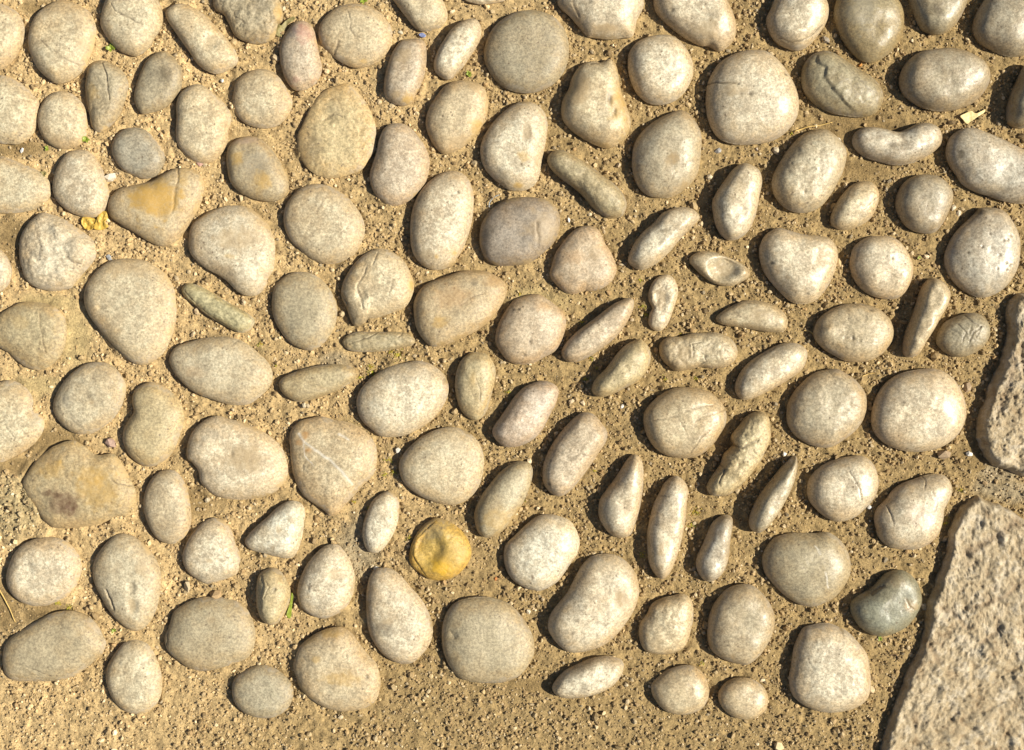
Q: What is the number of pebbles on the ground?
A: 126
